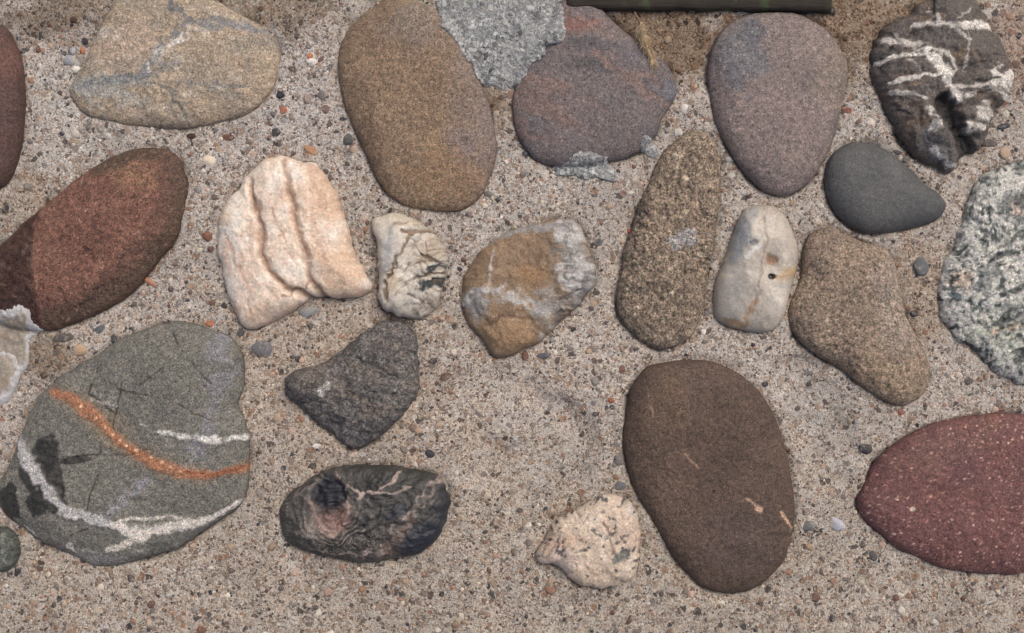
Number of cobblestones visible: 22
